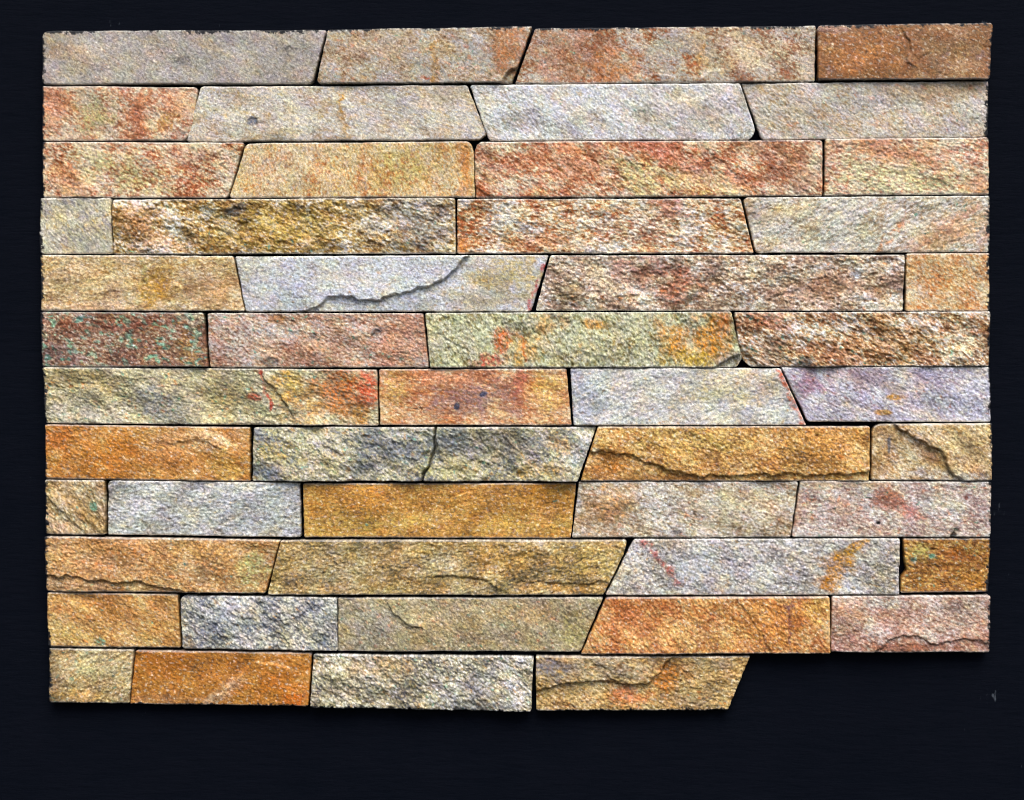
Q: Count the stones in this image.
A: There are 50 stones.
